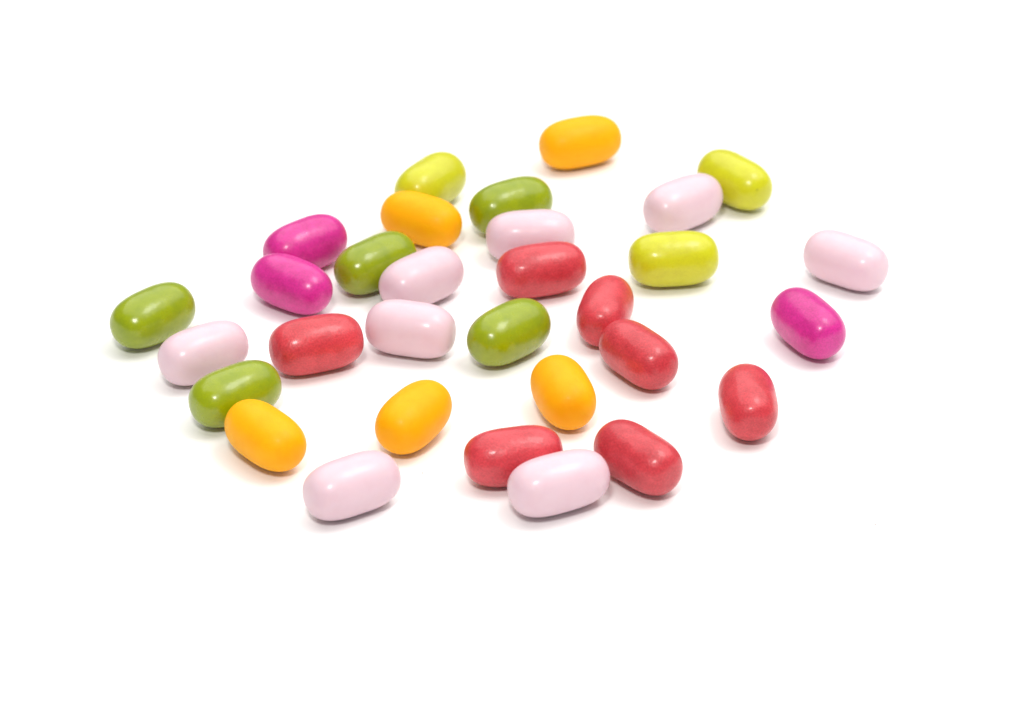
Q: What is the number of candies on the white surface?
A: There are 31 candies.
